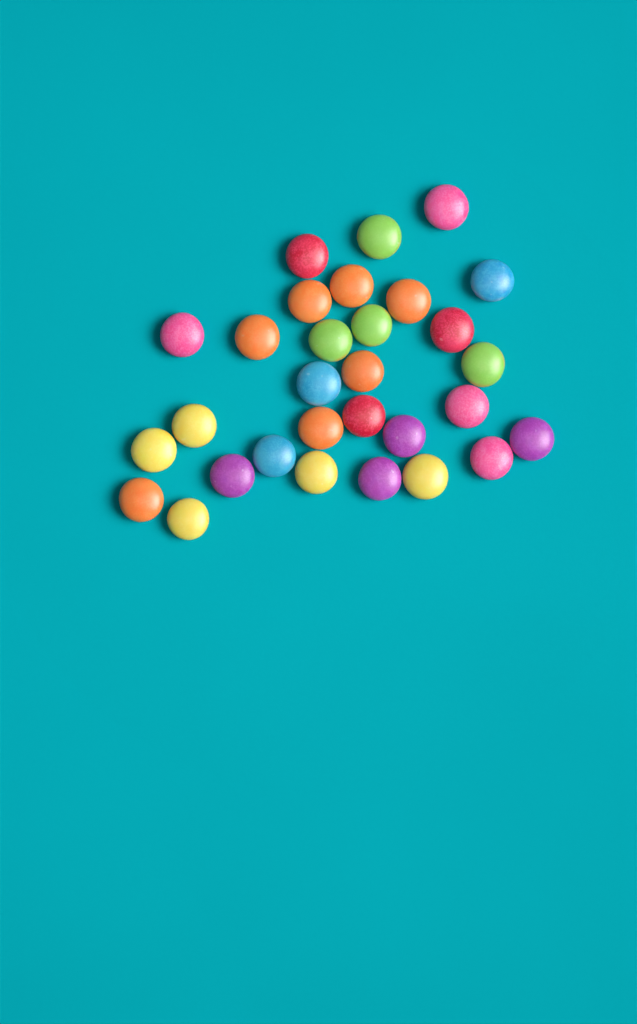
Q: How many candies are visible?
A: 30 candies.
